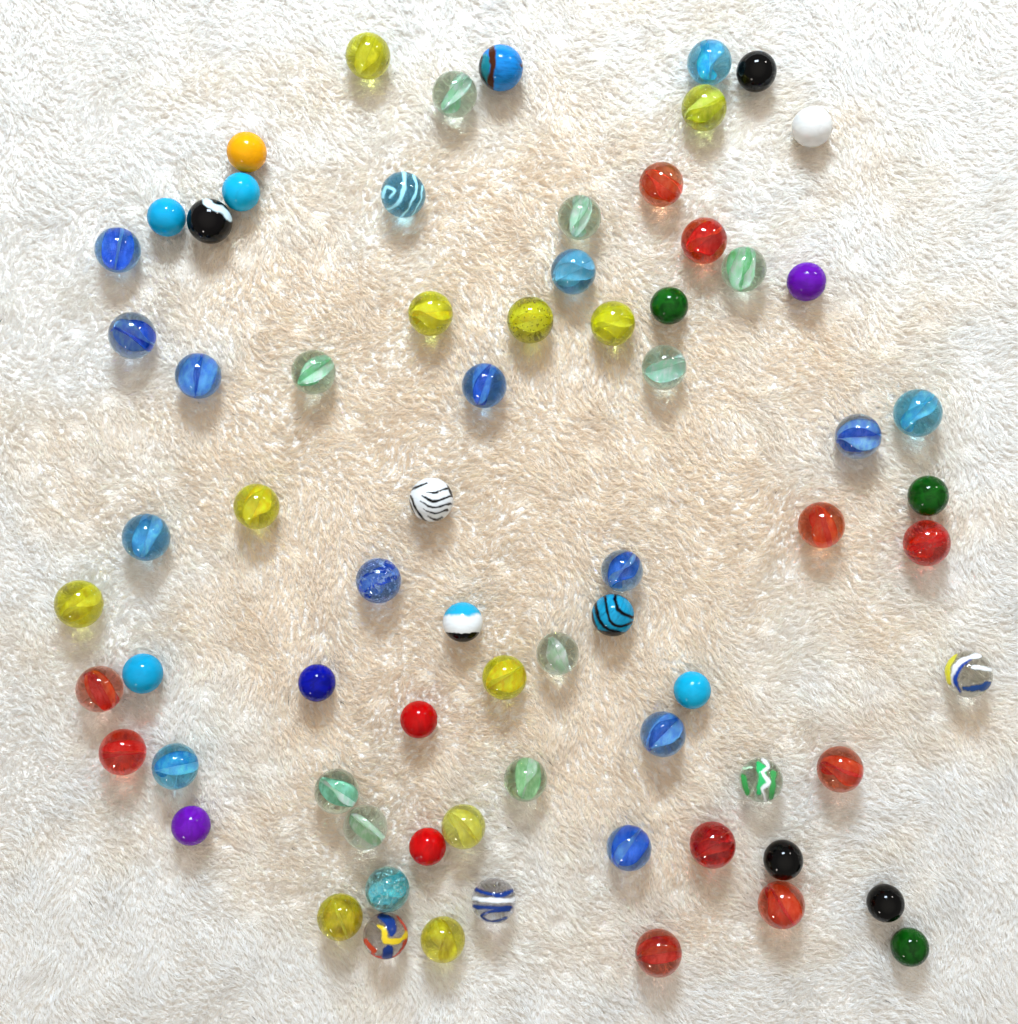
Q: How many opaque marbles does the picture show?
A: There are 22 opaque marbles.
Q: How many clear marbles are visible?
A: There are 50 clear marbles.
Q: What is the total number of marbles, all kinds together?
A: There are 72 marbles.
